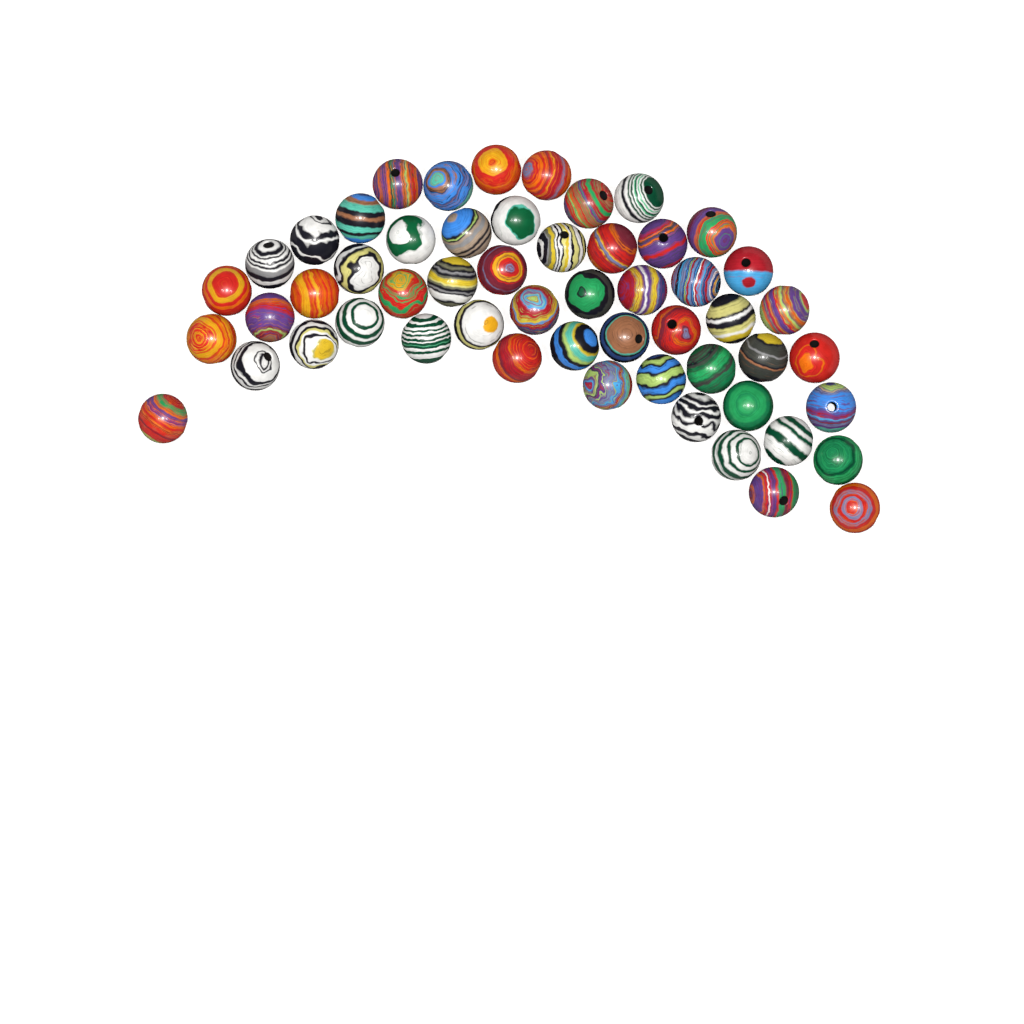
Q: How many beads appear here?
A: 54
